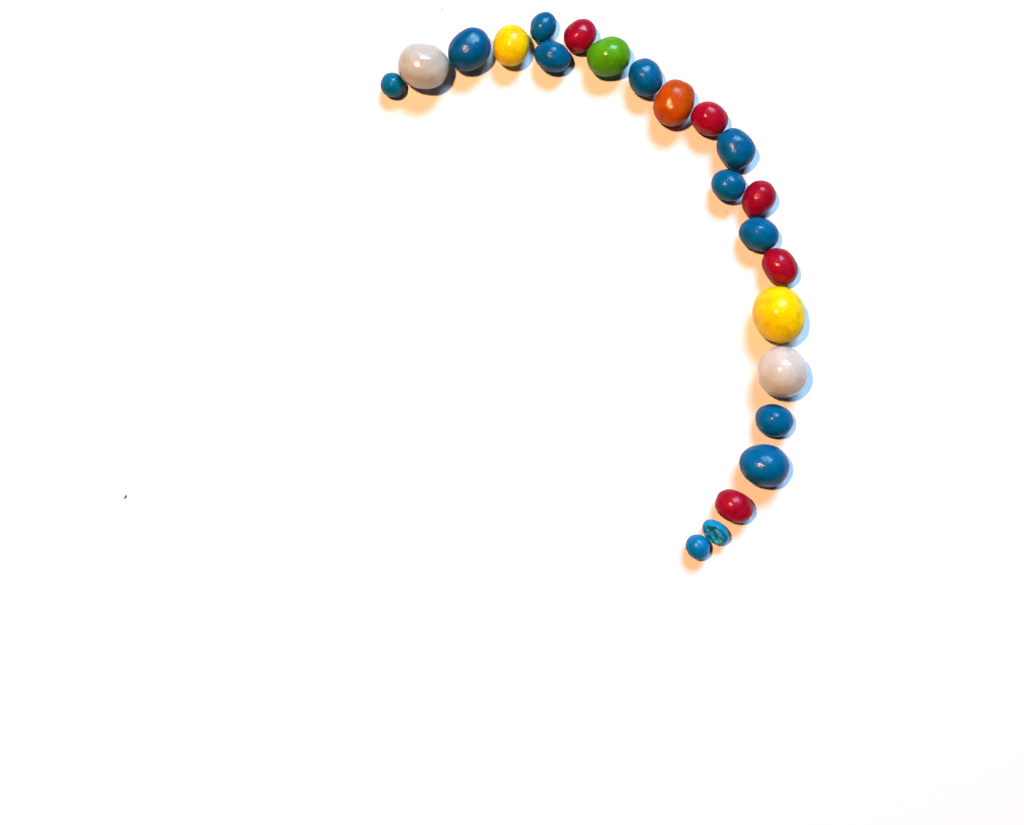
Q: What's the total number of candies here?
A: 23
